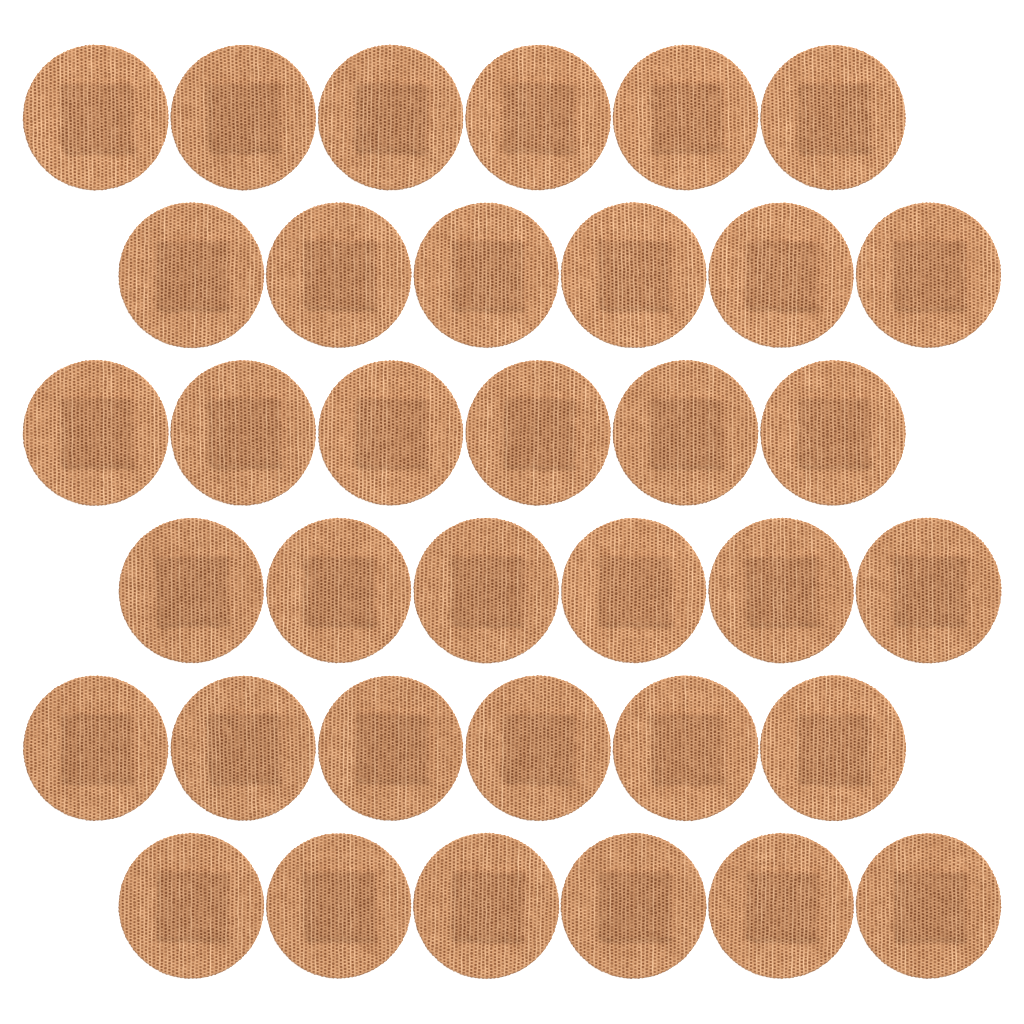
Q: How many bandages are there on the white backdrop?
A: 36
